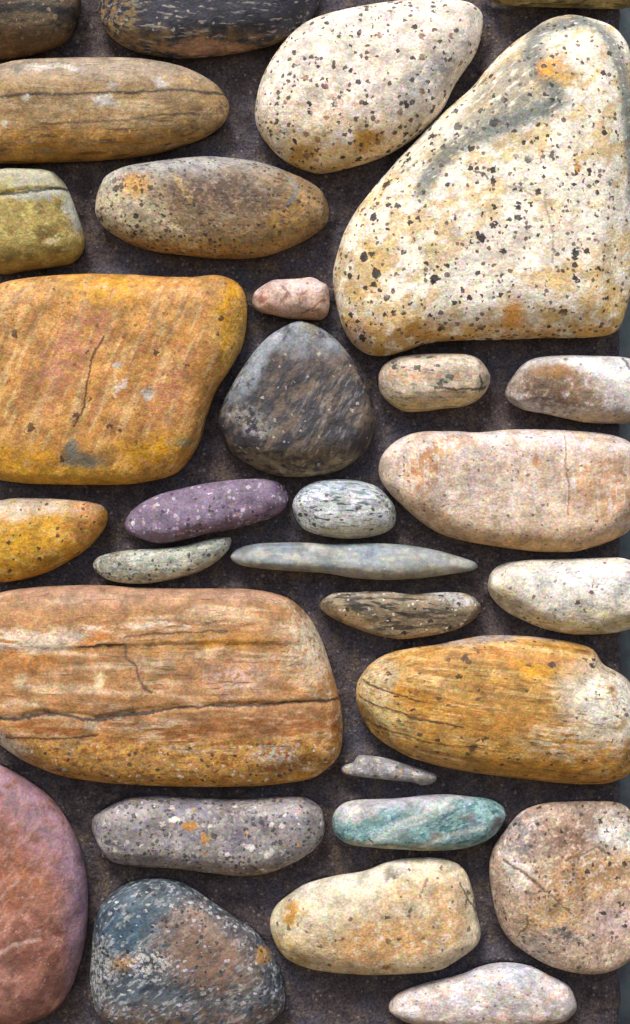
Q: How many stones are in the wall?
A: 31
